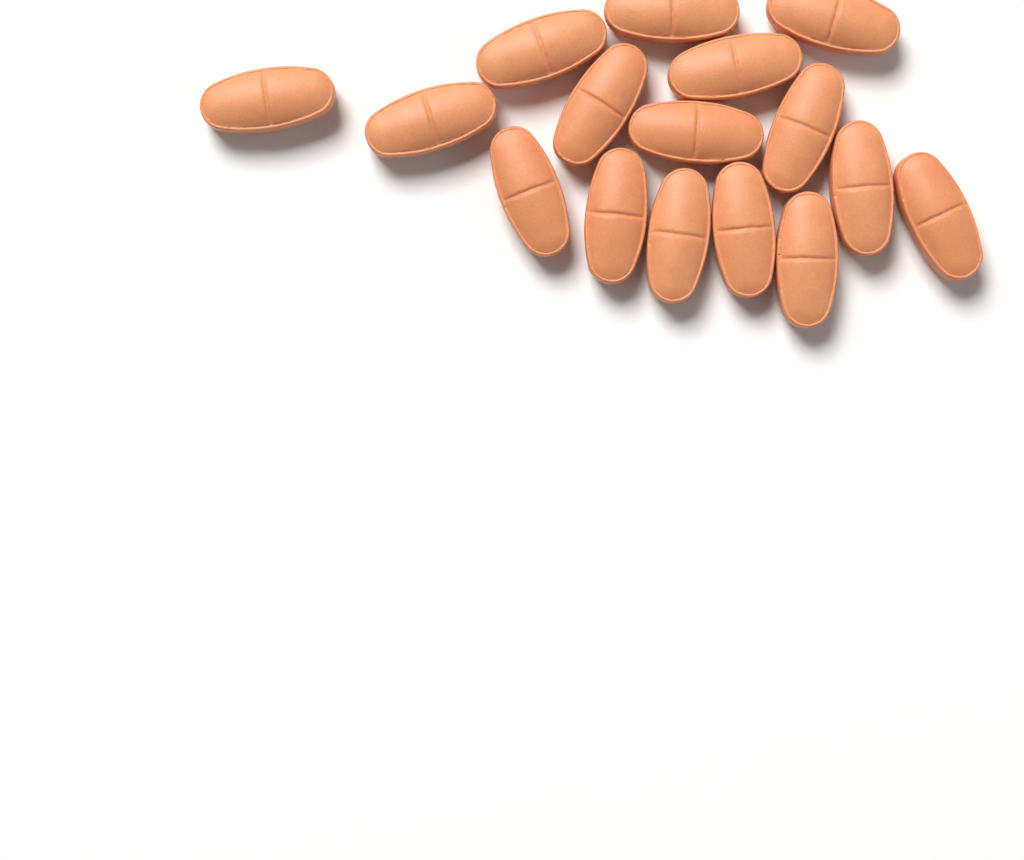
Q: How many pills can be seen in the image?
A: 16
